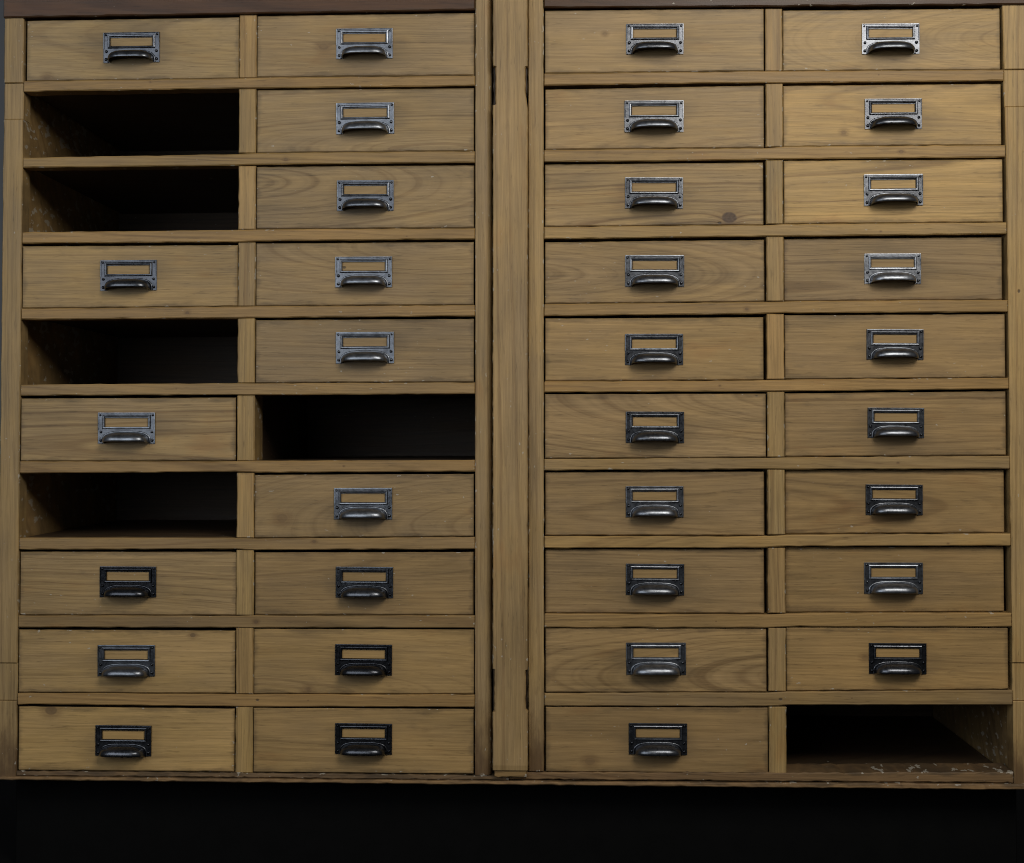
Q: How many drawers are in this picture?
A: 34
